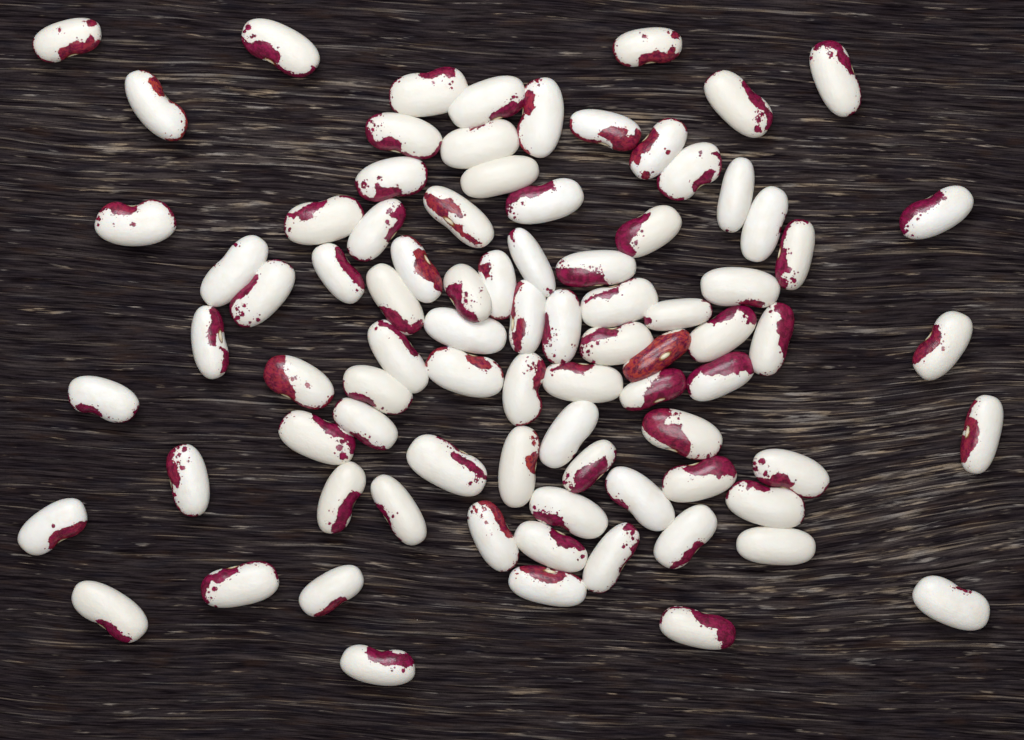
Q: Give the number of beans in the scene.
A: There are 85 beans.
